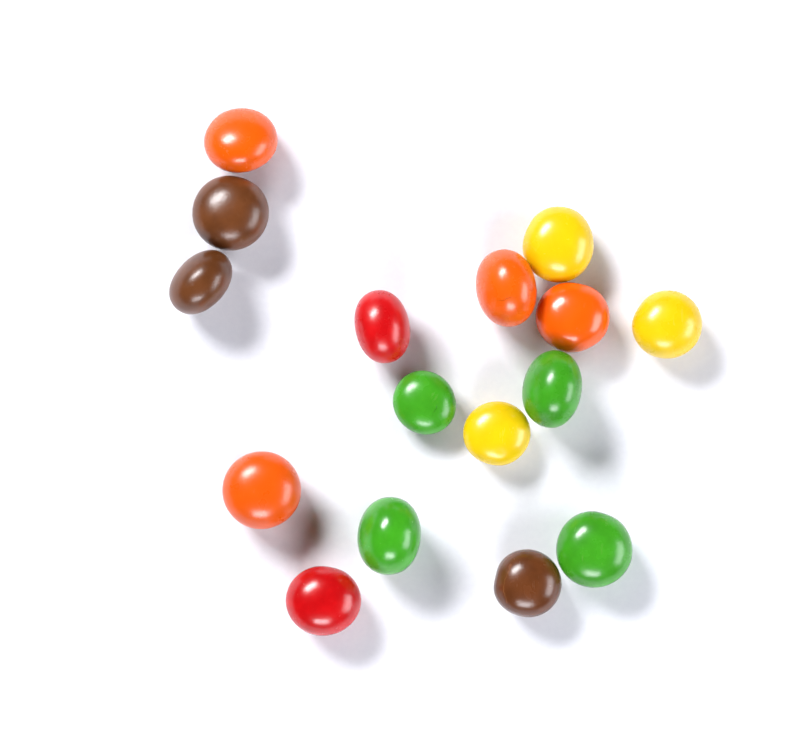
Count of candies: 16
